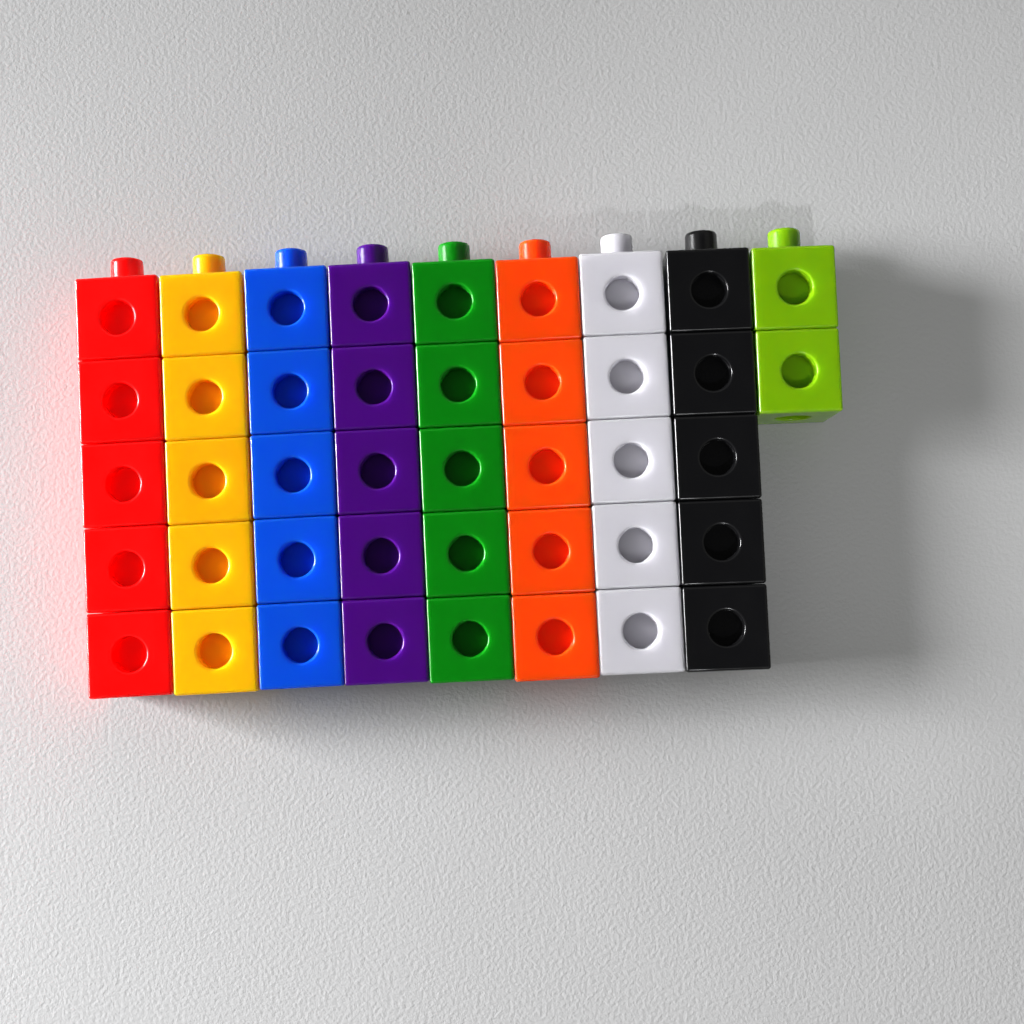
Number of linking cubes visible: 42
